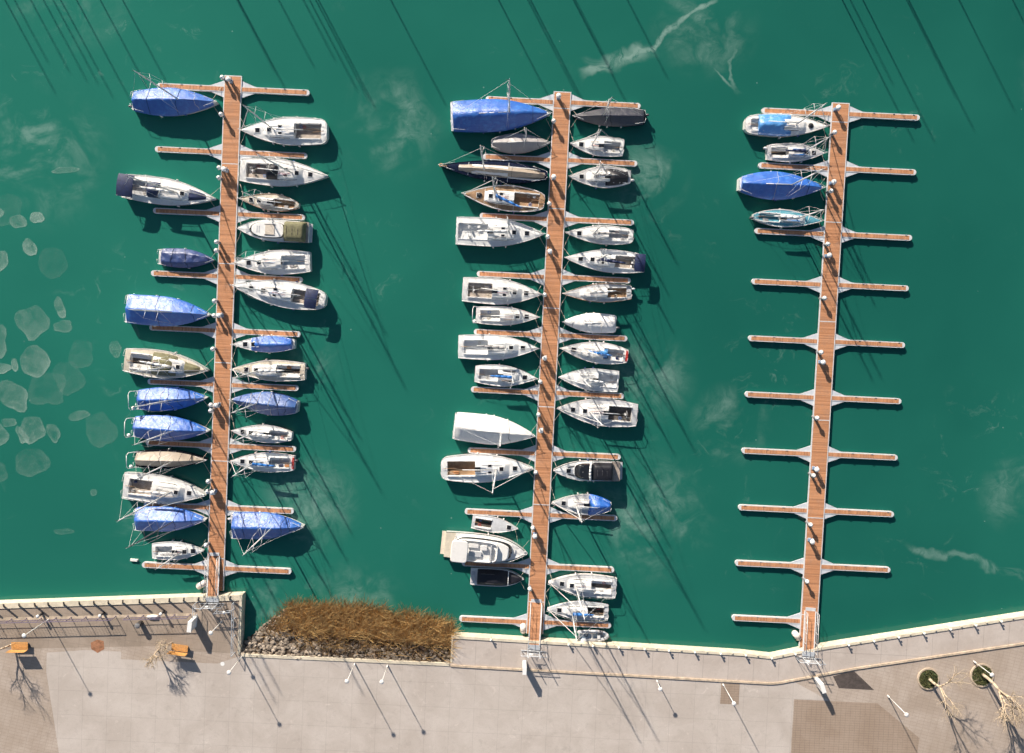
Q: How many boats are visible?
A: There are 56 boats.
